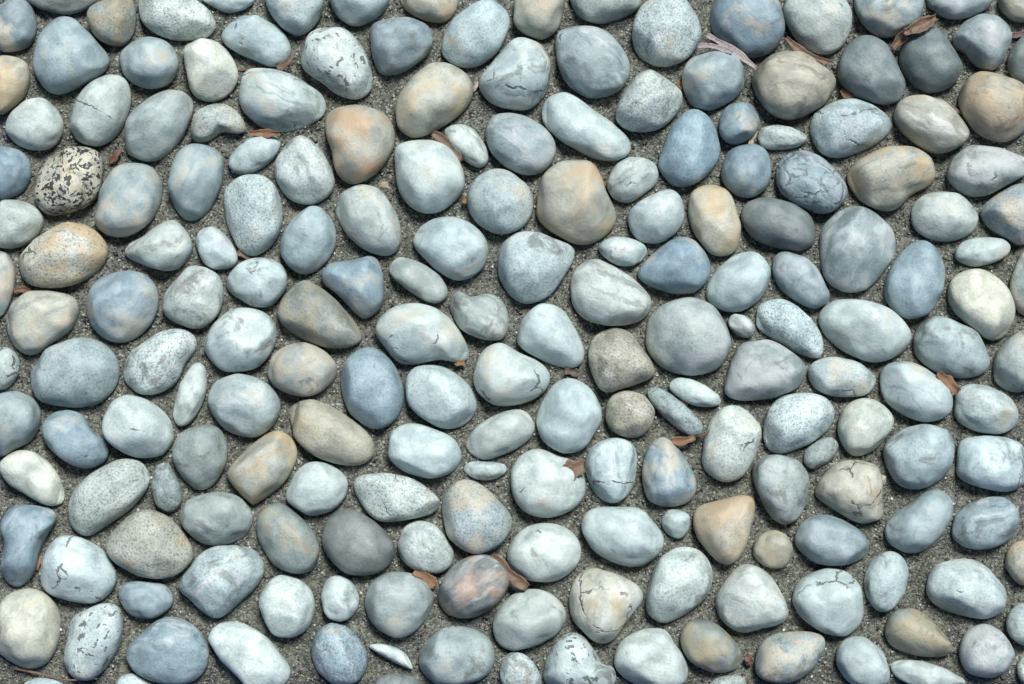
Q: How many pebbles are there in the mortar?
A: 200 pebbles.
